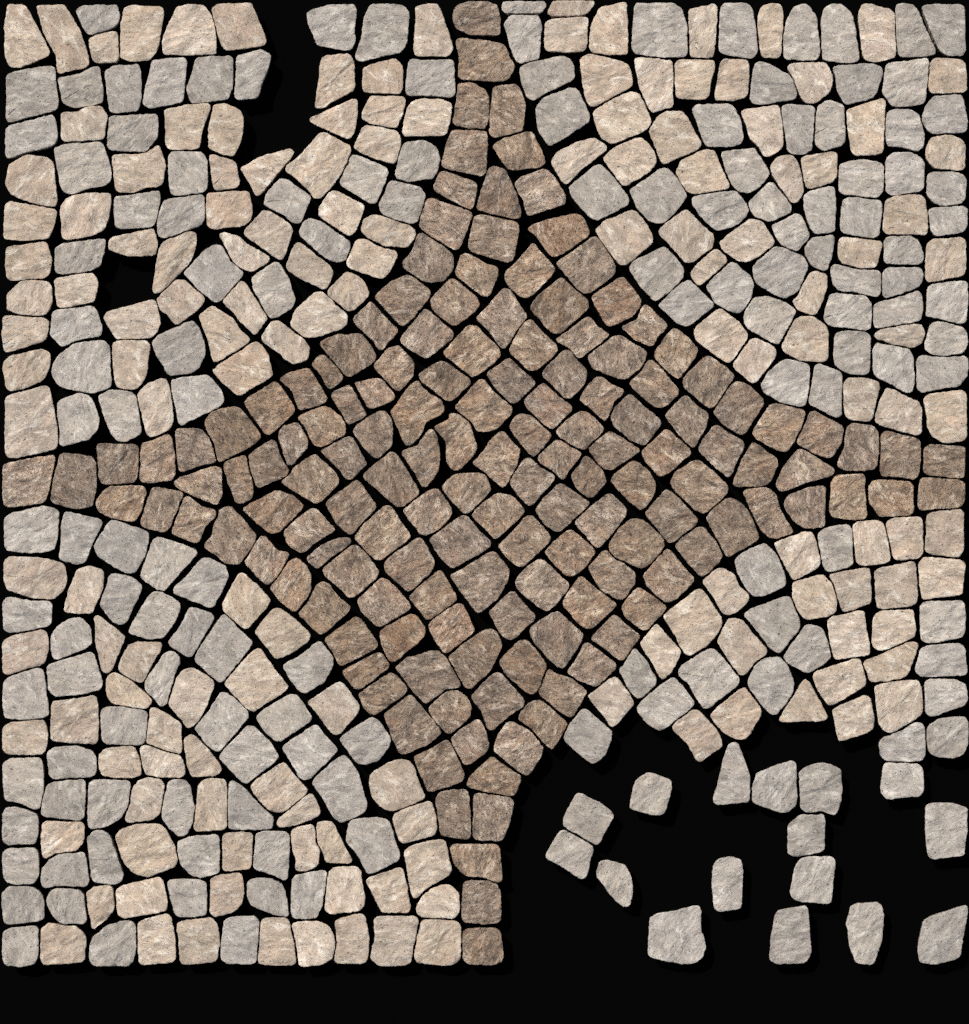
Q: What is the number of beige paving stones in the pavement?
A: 150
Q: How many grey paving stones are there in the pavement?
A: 151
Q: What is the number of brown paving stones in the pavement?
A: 148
